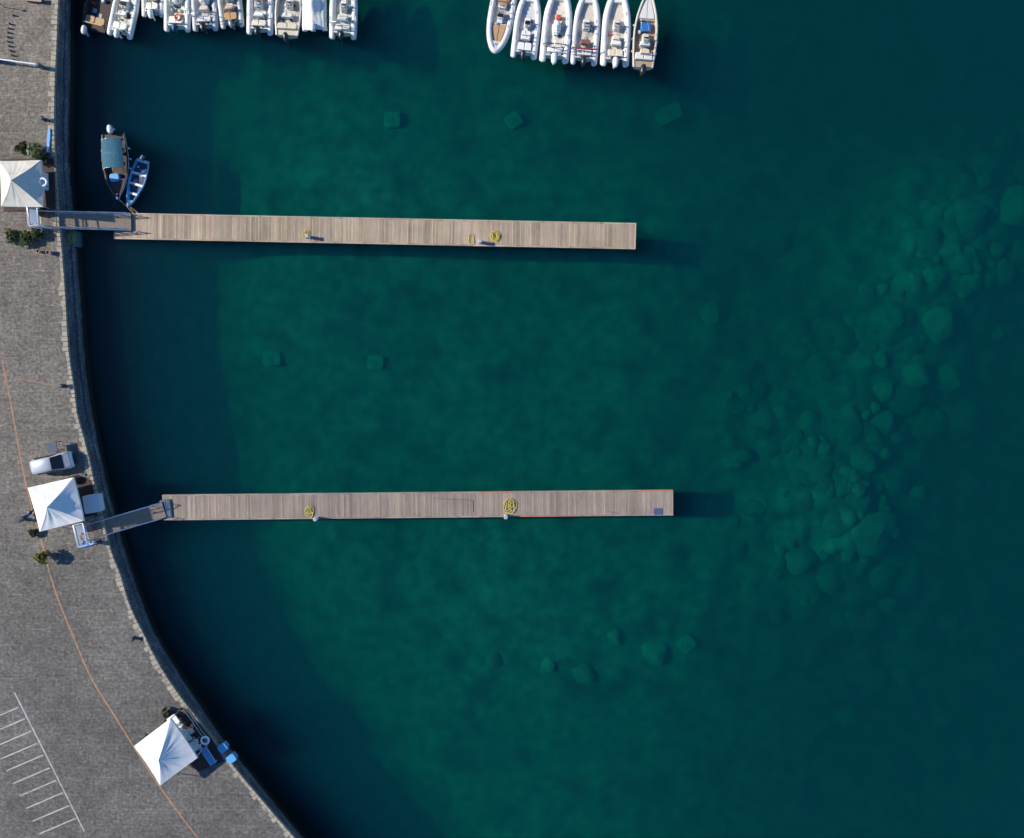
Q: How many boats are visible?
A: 18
